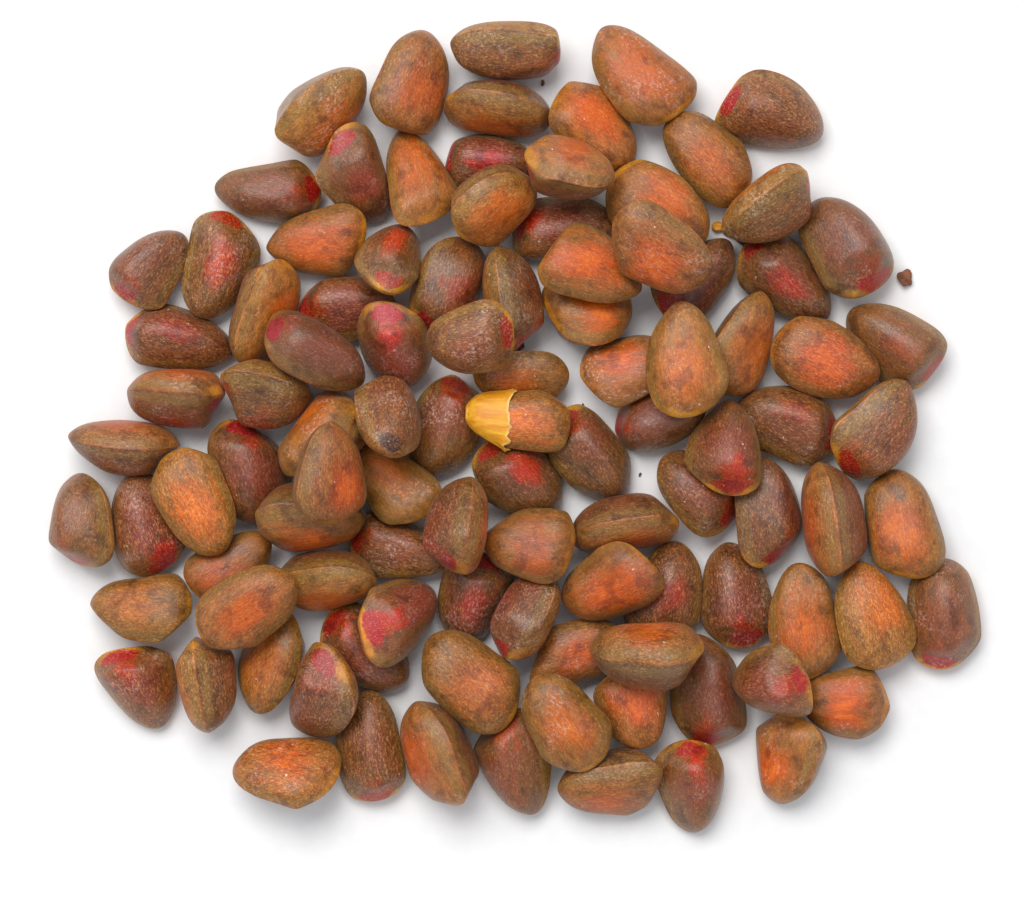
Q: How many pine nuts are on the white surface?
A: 102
